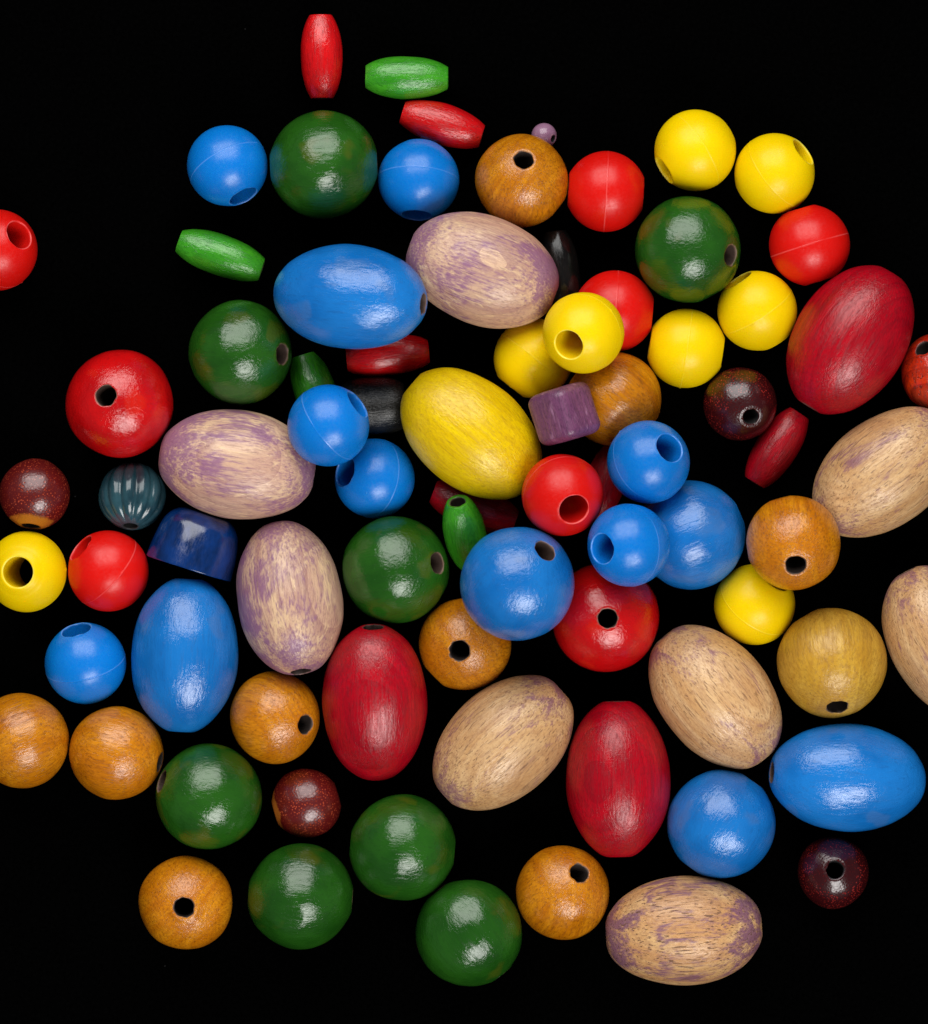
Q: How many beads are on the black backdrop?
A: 80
